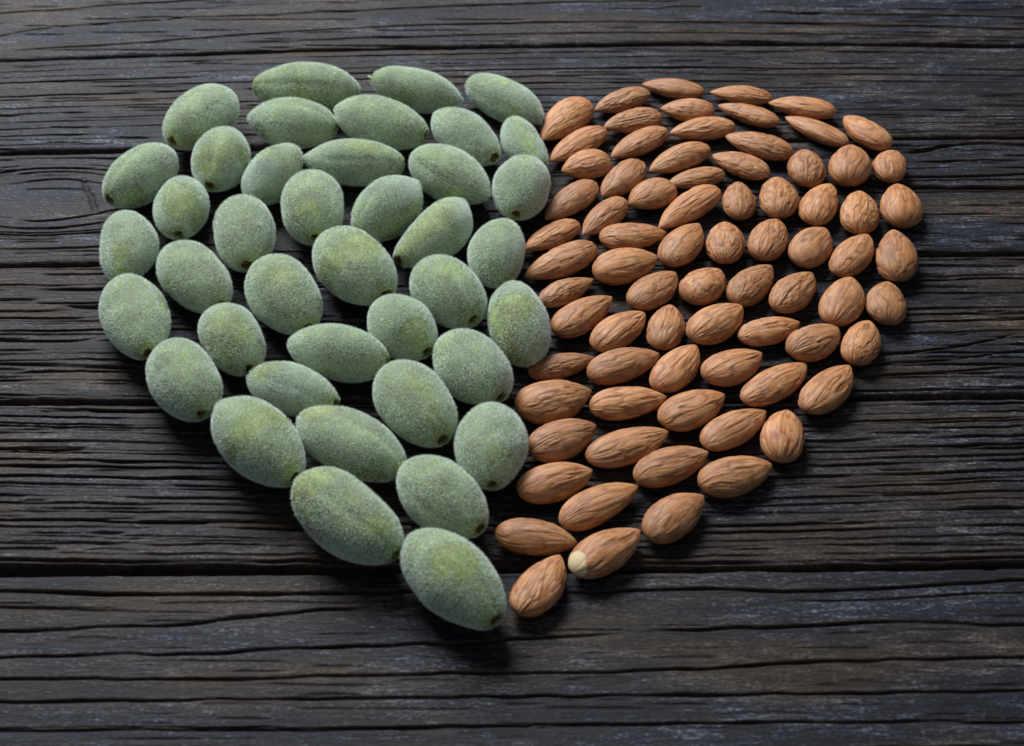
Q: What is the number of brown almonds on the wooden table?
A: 76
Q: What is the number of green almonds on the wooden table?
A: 40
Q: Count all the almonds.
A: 116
